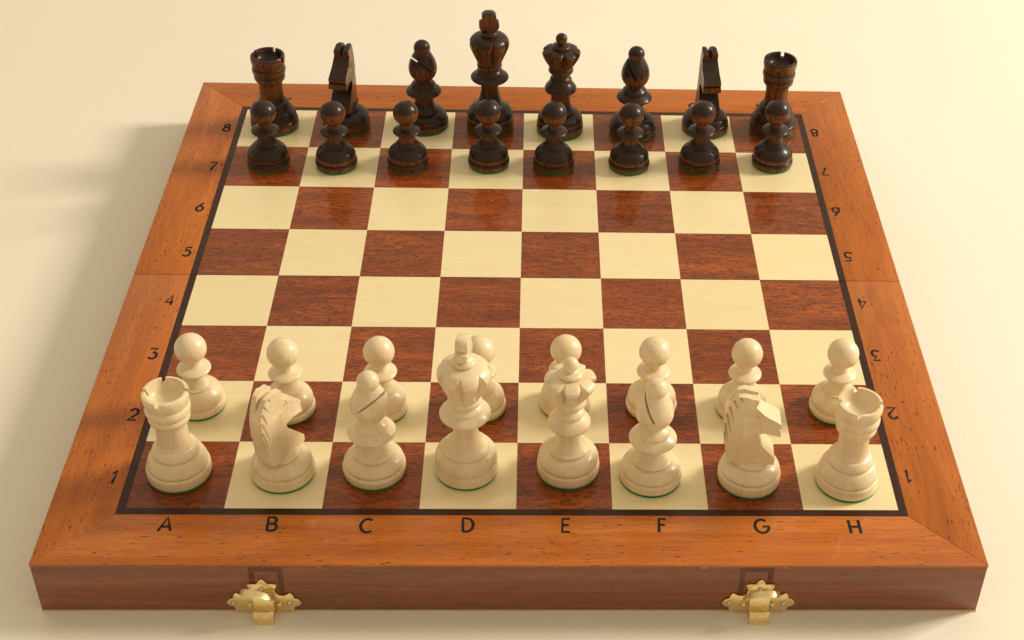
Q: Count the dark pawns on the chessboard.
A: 8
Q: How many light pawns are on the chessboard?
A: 8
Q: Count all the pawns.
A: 16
